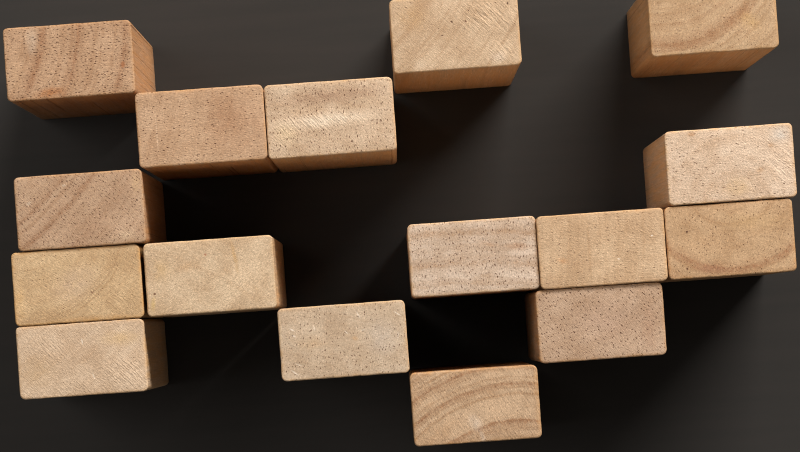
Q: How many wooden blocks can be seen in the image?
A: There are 16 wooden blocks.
